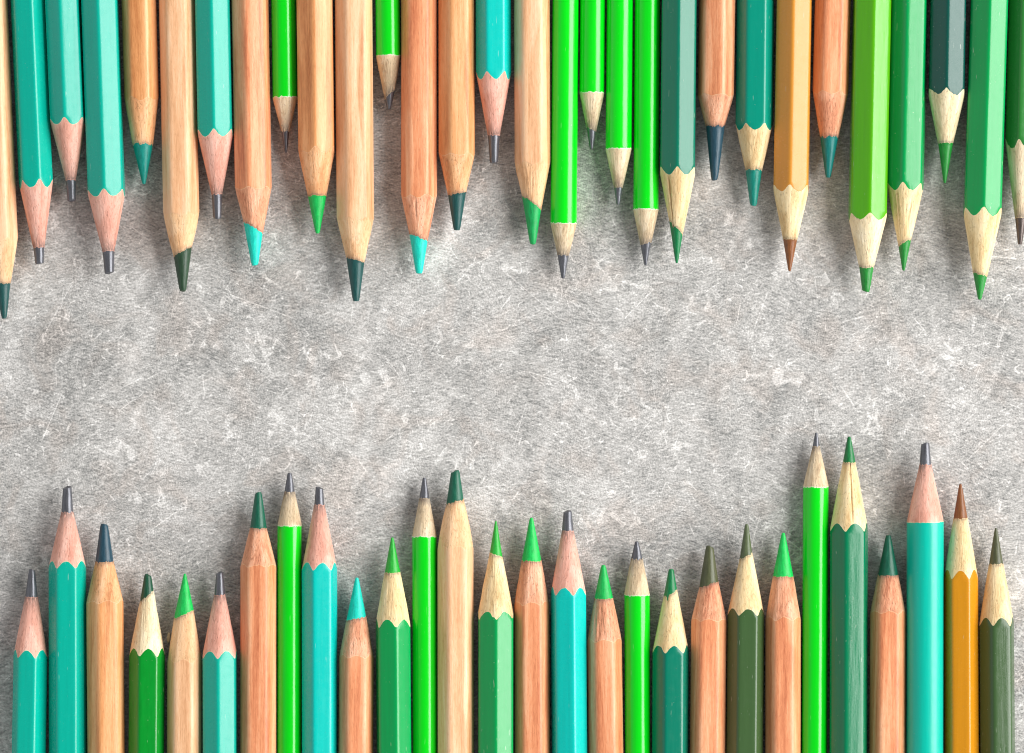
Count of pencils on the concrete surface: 58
